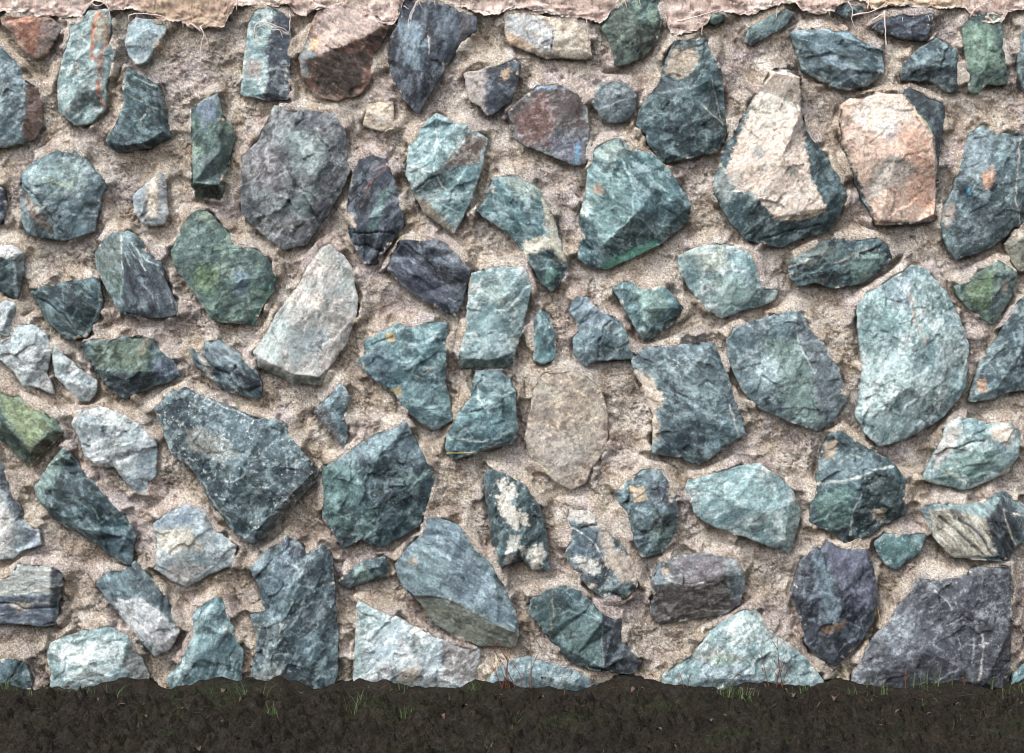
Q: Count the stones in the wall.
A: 93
